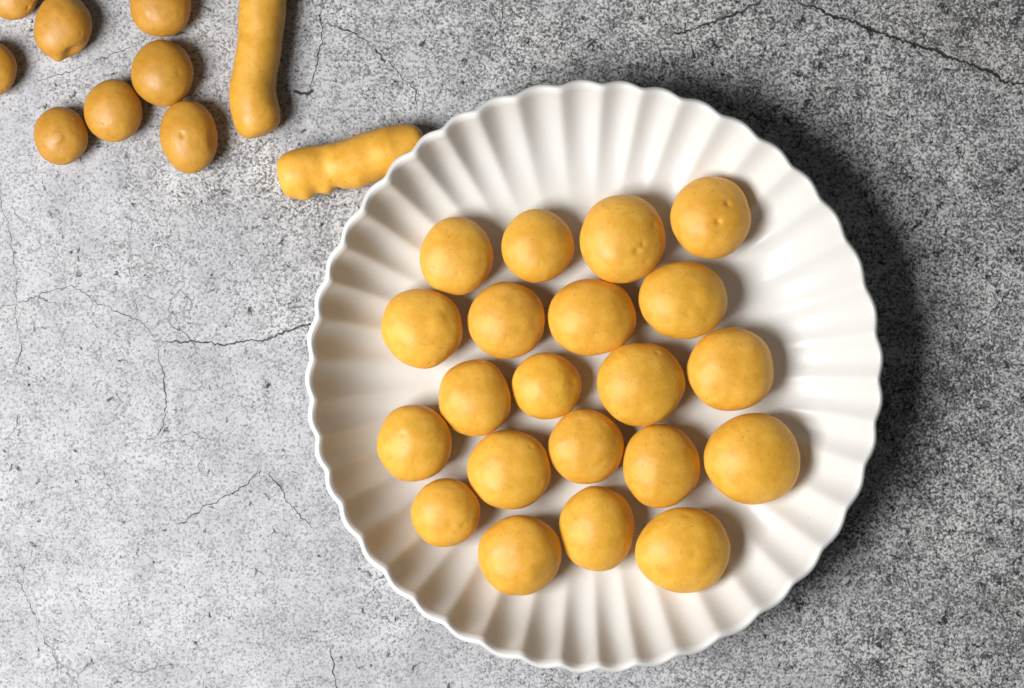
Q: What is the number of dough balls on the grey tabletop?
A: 29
